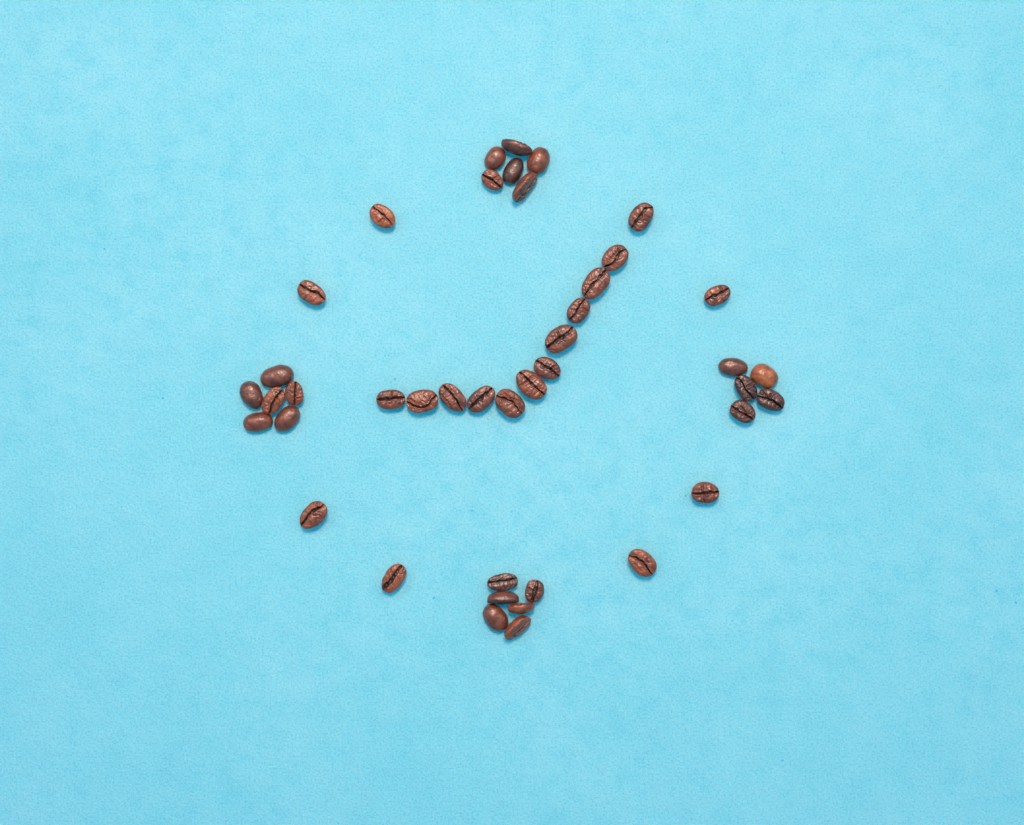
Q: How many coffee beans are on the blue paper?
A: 42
